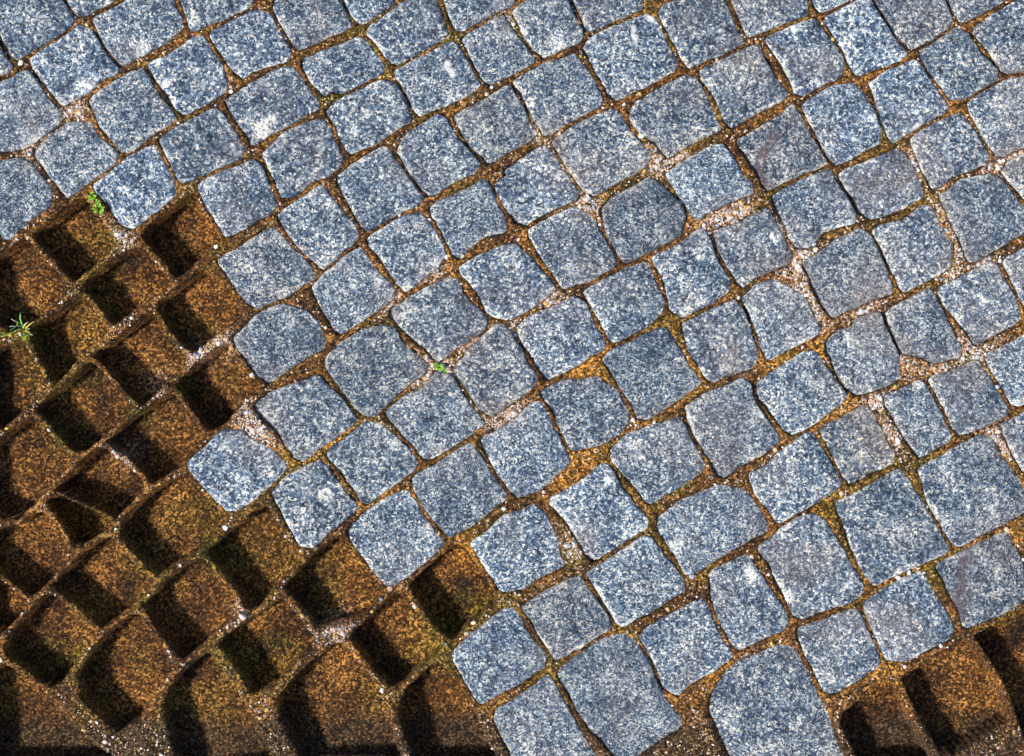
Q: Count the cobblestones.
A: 115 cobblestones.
